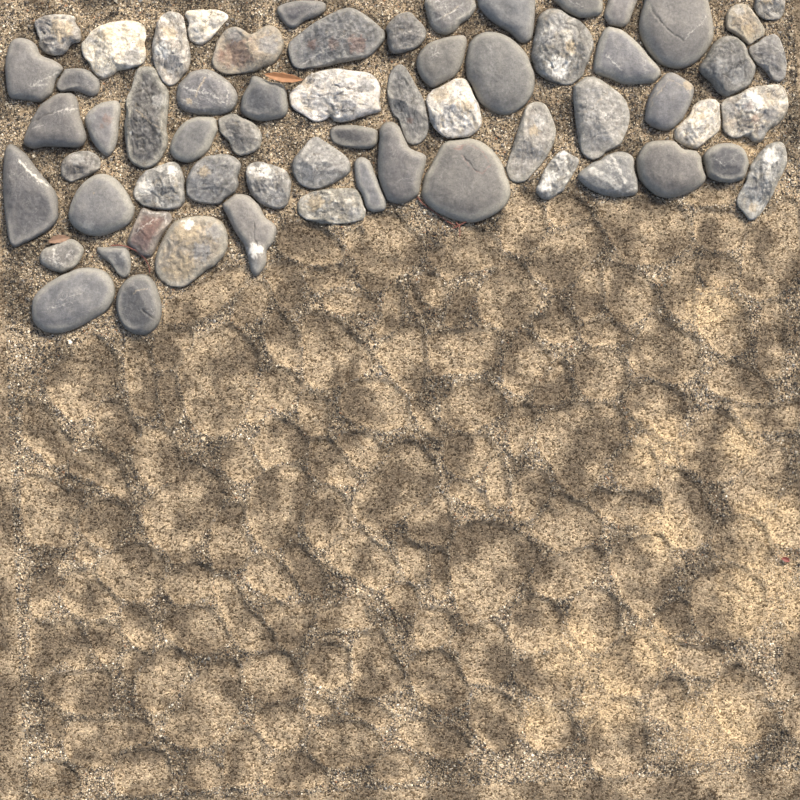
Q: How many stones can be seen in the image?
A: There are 62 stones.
